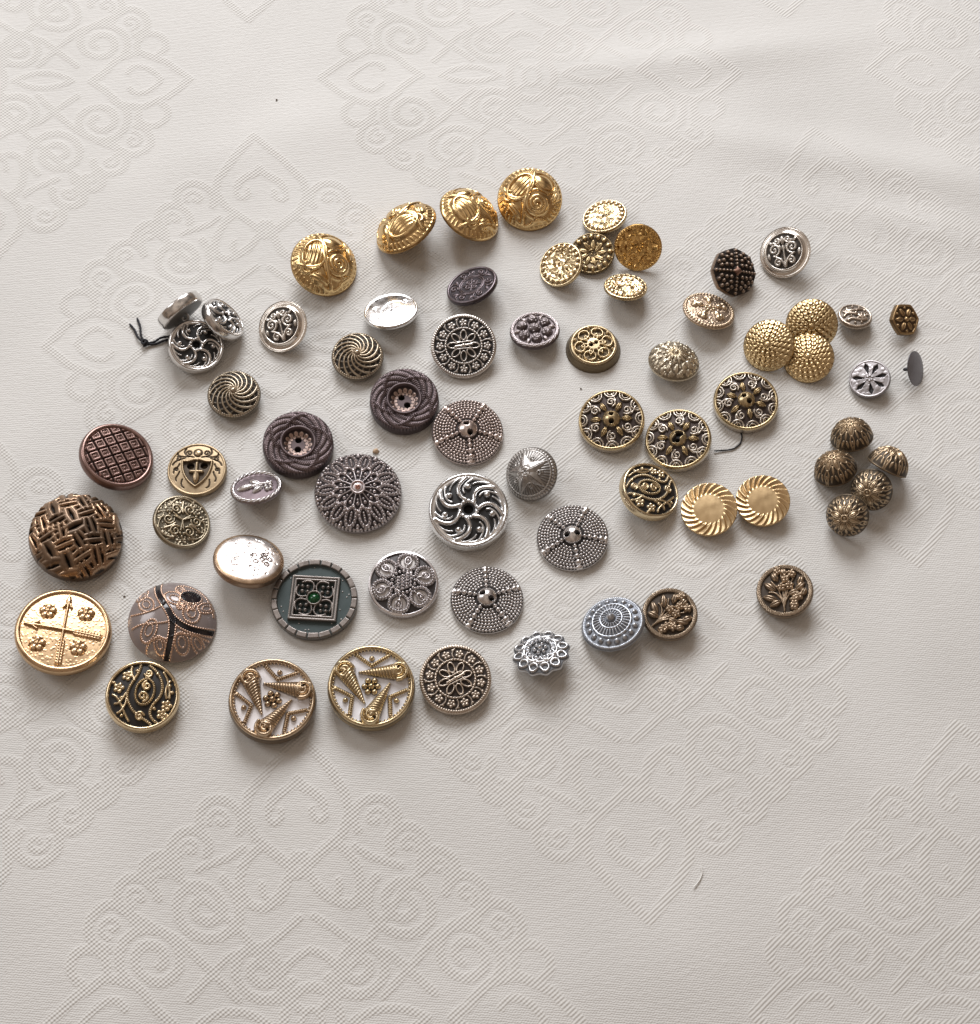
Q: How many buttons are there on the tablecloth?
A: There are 68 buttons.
